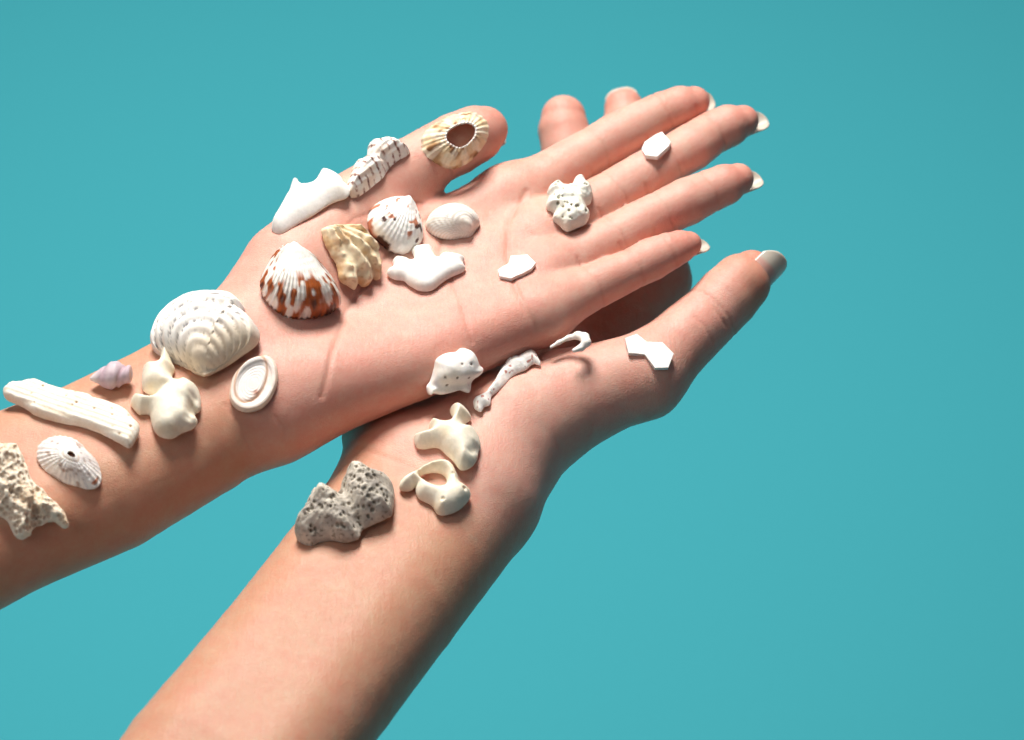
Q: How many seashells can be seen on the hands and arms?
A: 10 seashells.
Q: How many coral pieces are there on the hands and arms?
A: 12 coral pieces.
